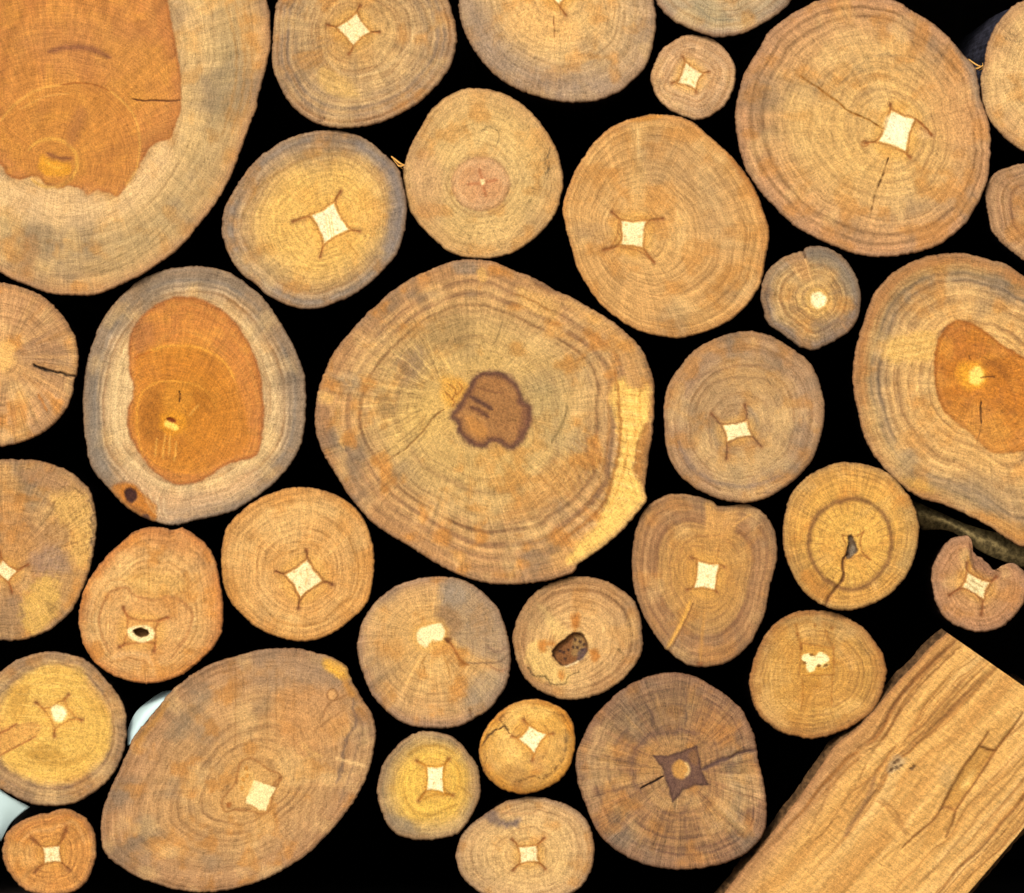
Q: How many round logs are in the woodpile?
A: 33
